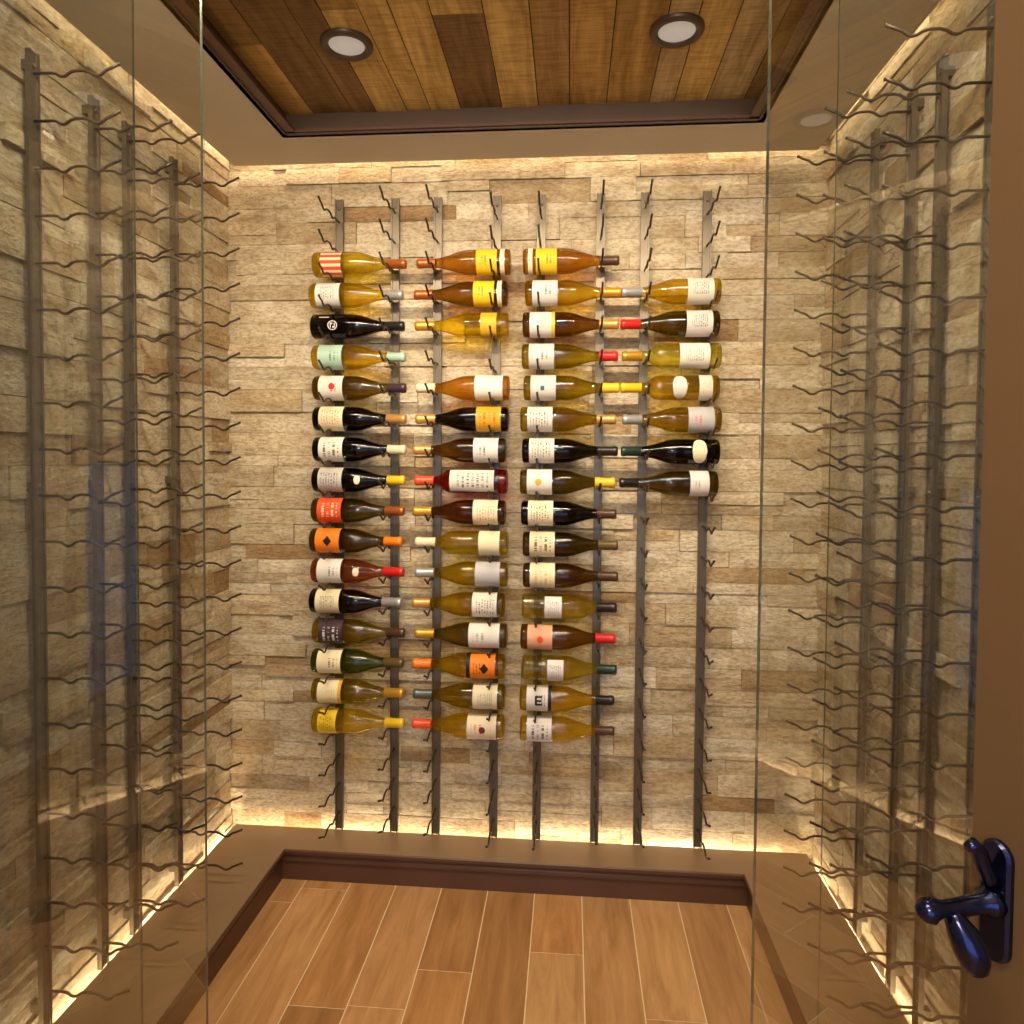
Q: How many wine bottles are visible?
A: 54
